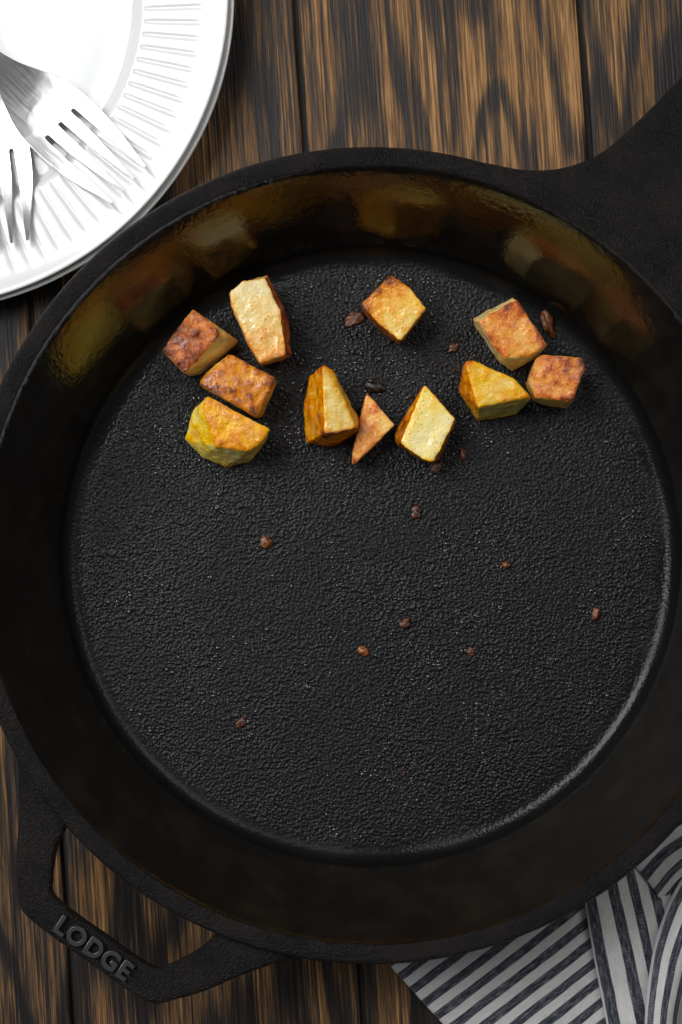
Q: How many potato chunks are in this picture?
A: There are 11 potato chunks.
